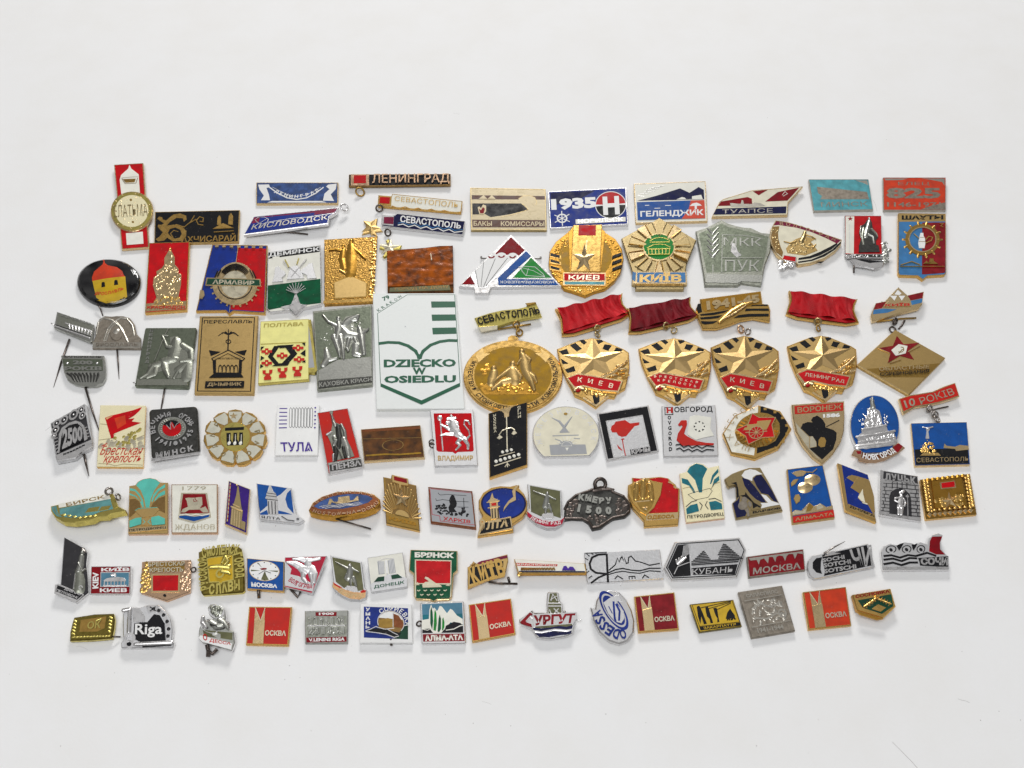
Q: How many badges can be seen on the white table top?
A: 105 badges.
